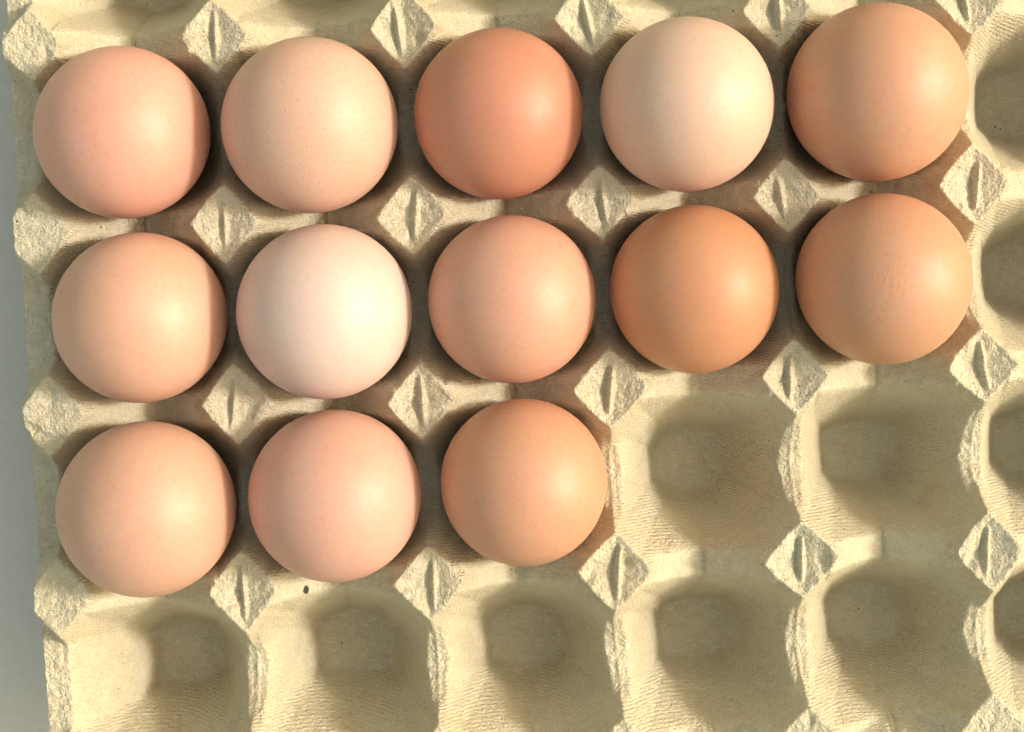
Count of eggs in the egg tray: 13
